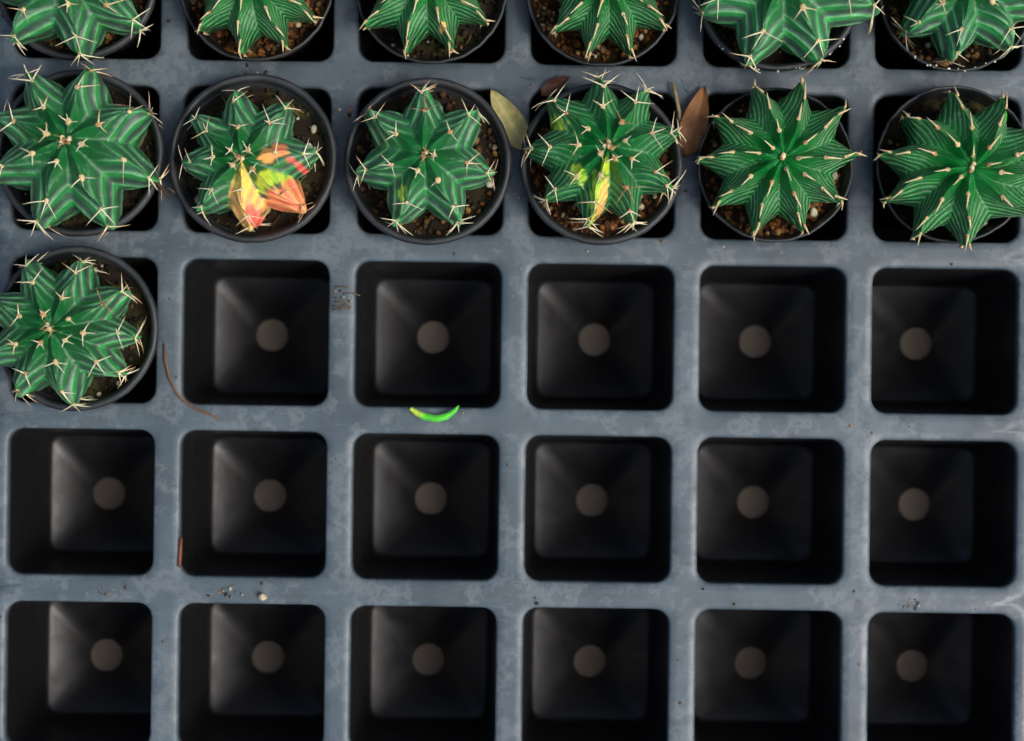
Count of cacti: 13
